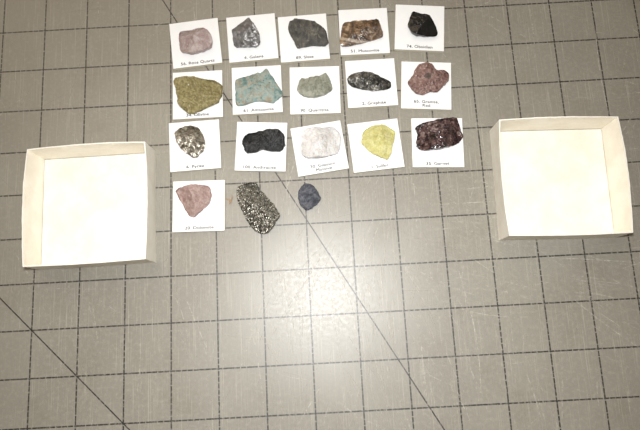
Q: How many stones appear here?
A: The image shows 18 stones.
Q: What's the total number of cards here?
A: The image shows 16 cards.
